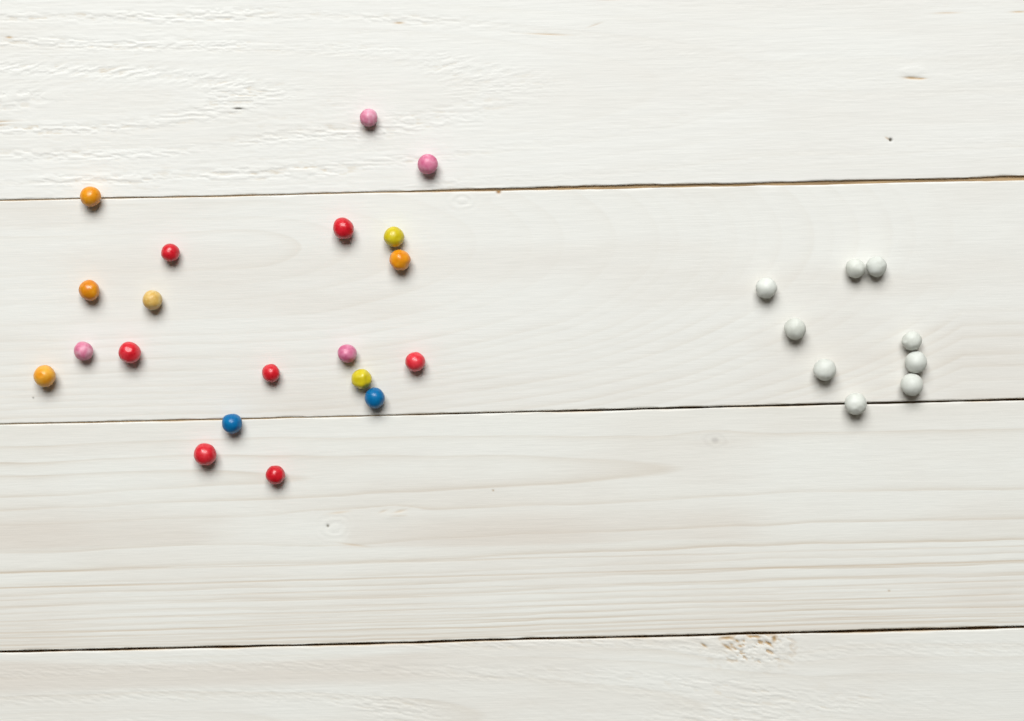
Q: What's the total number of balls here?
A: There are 29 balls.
